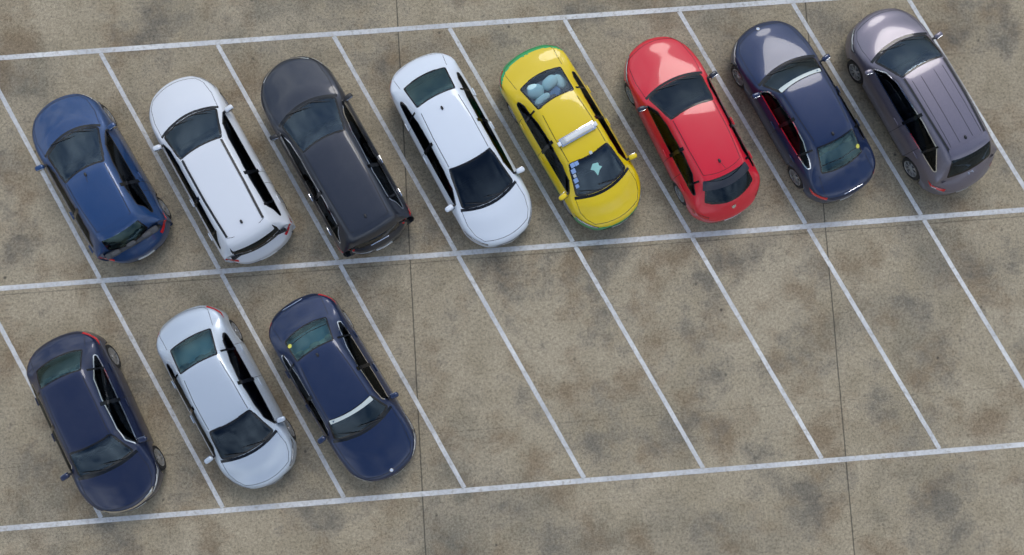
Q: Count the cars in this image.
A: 11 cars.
